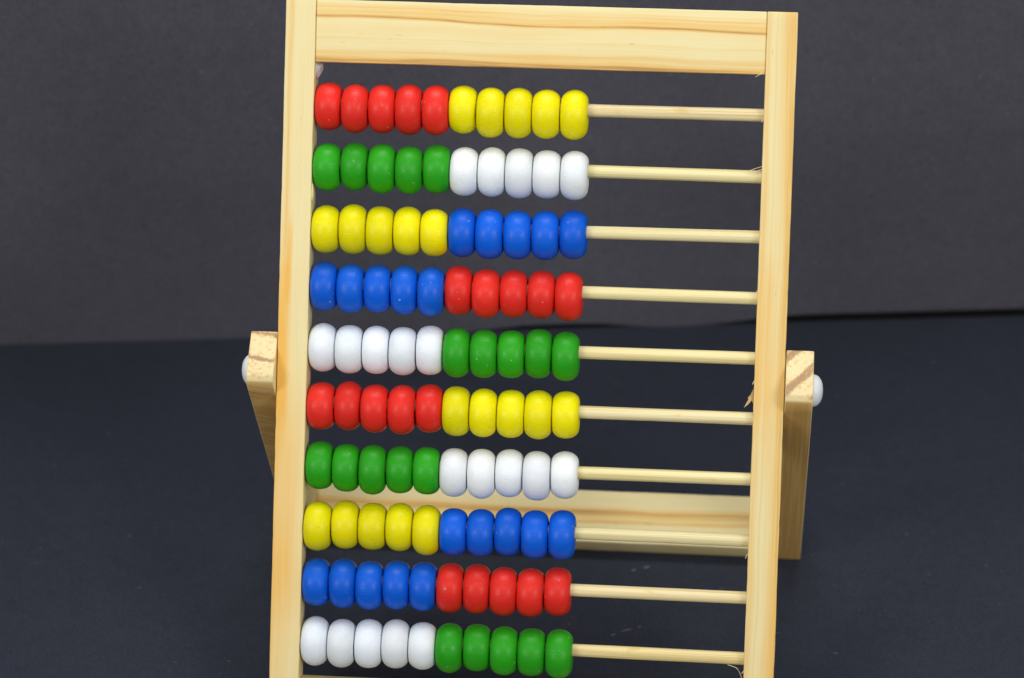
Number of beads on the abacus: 100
